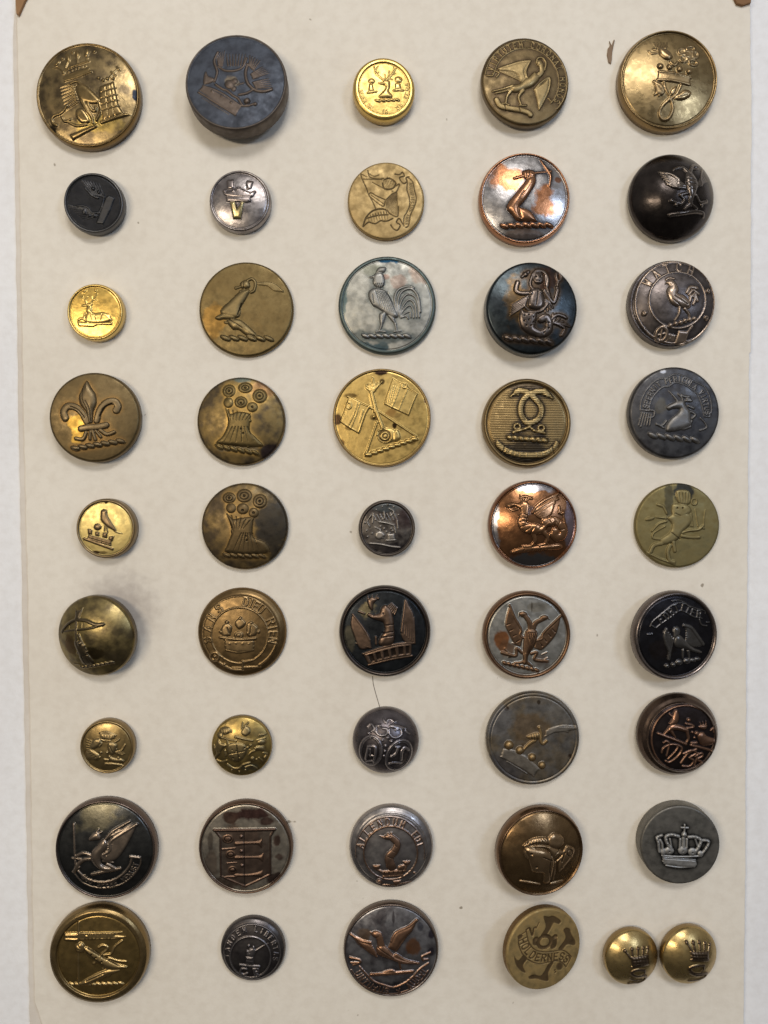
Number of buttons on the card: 46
